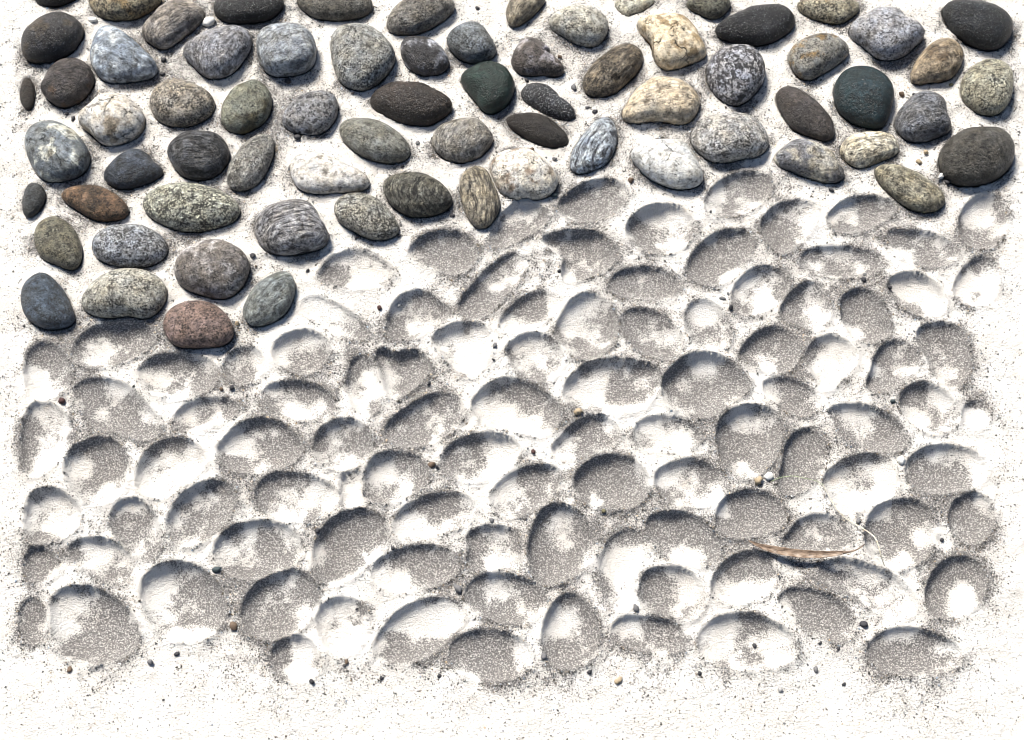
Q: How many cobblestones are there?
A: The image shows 71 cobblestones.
